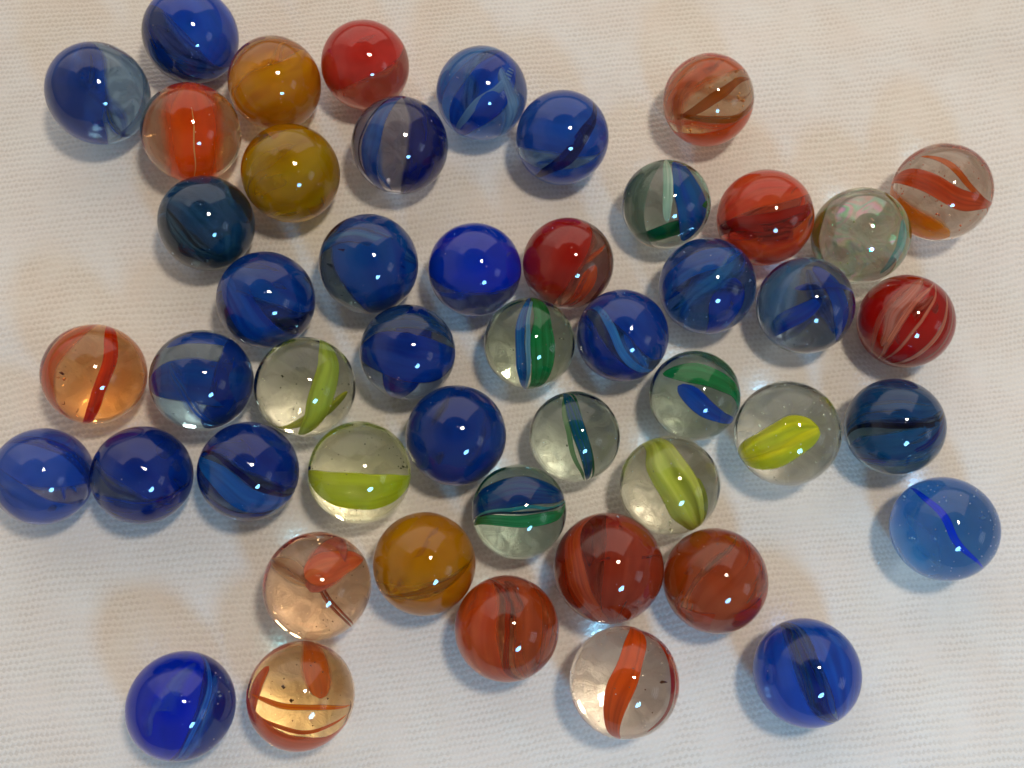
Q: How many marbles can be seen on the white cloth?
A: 49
